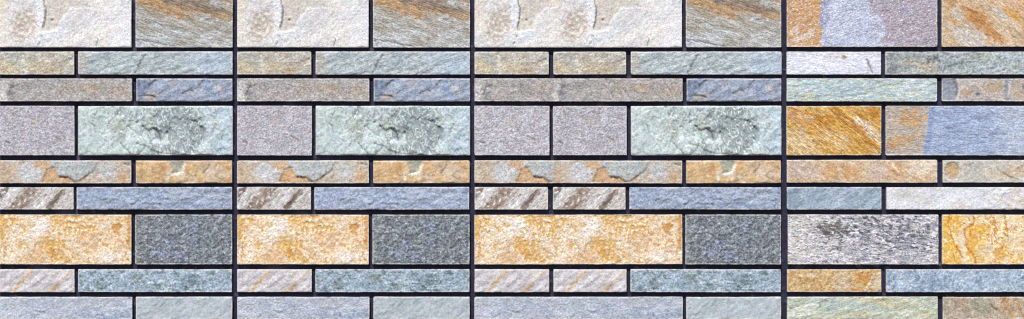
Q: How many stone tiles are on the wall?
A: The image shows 76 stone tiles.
